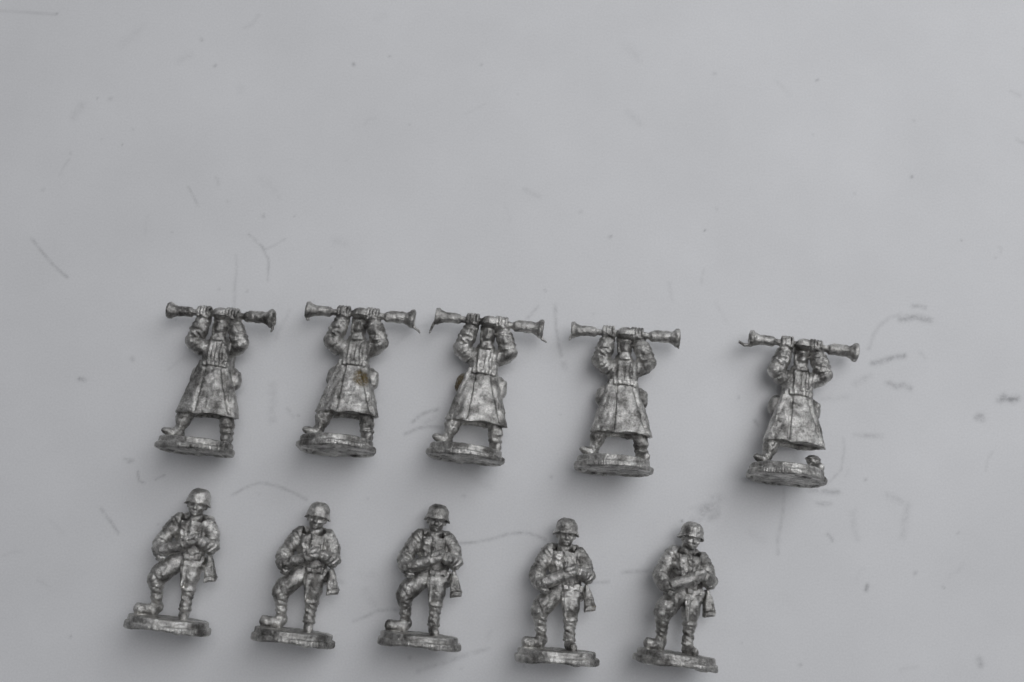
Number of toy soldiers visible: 10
